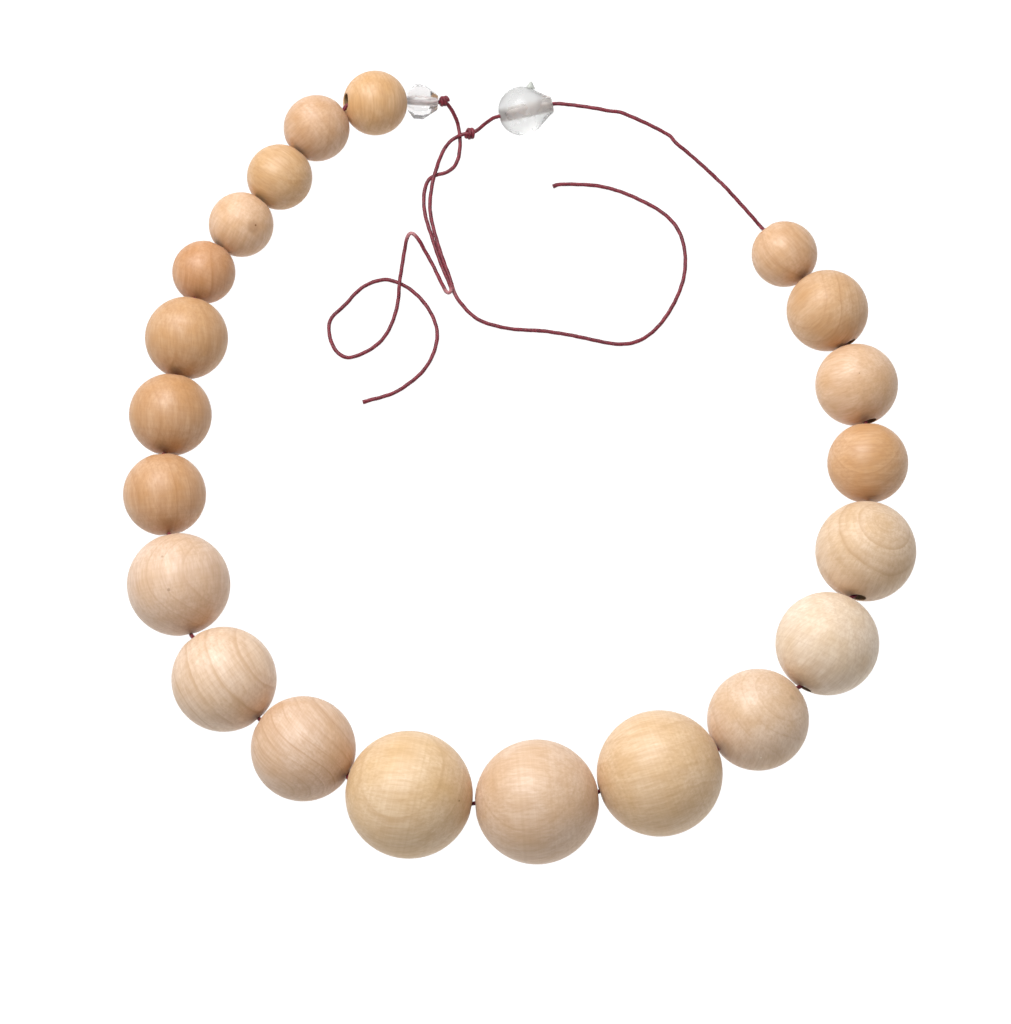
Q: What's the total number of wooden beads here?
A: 21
